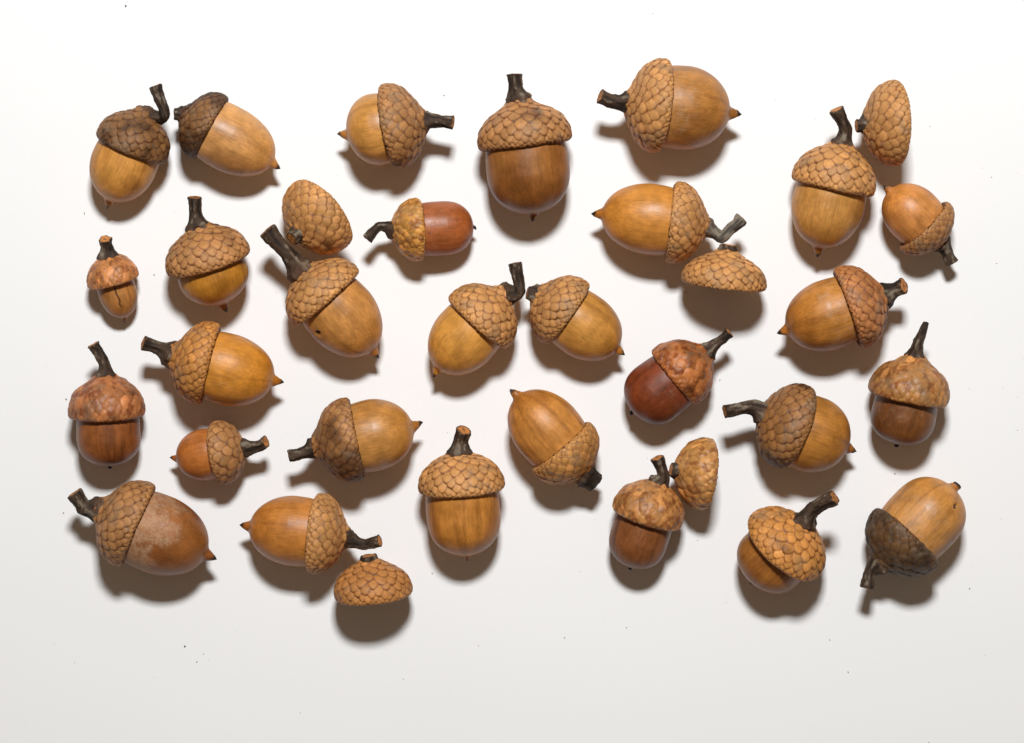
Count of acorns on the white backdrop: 29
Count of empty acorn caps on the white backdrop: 5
